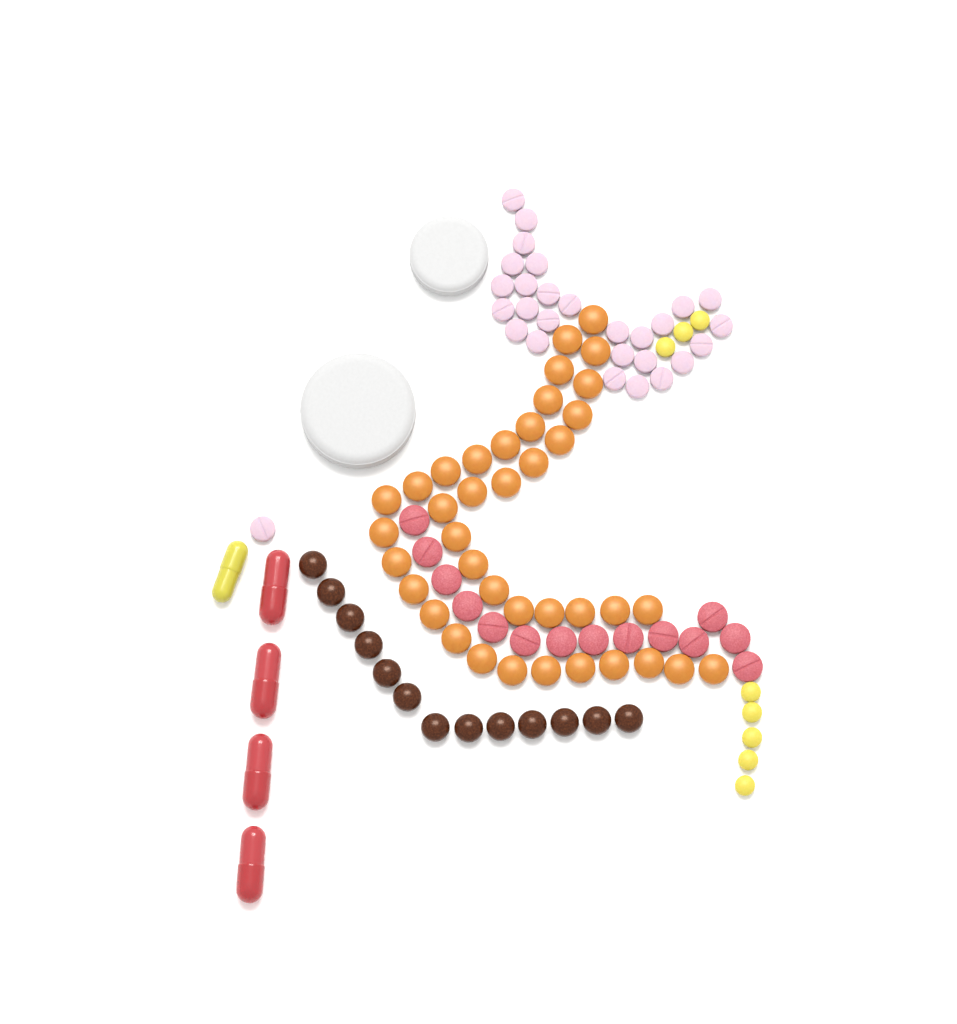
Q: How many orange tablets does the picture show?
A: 39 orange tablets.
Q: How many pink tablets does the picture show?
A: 28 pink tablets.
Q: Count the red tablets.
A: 14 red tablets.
